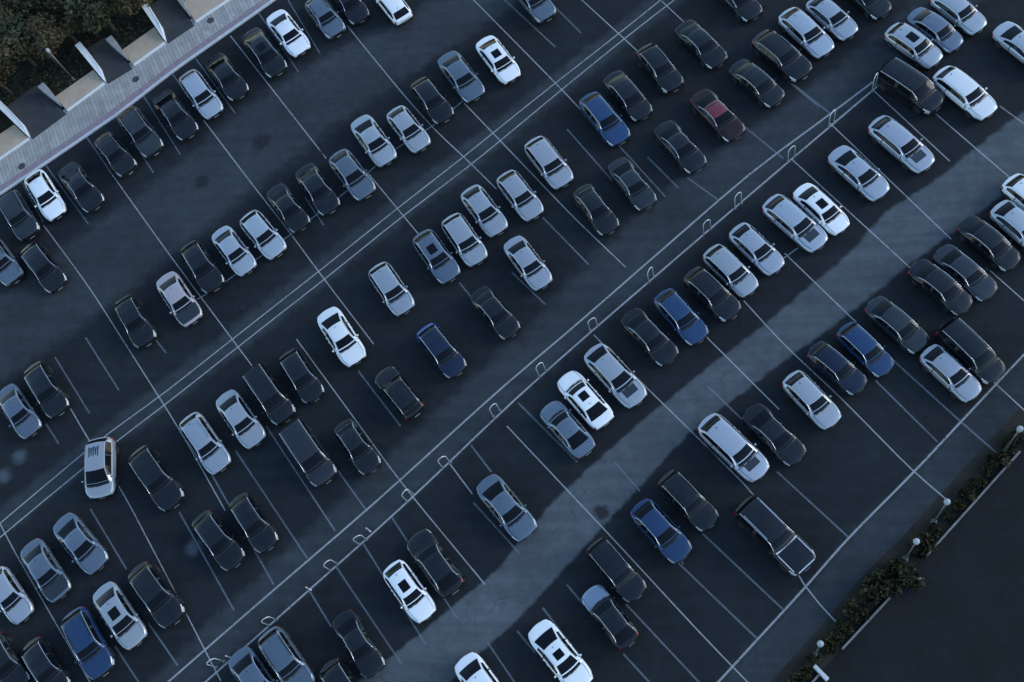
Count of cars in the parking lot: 119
